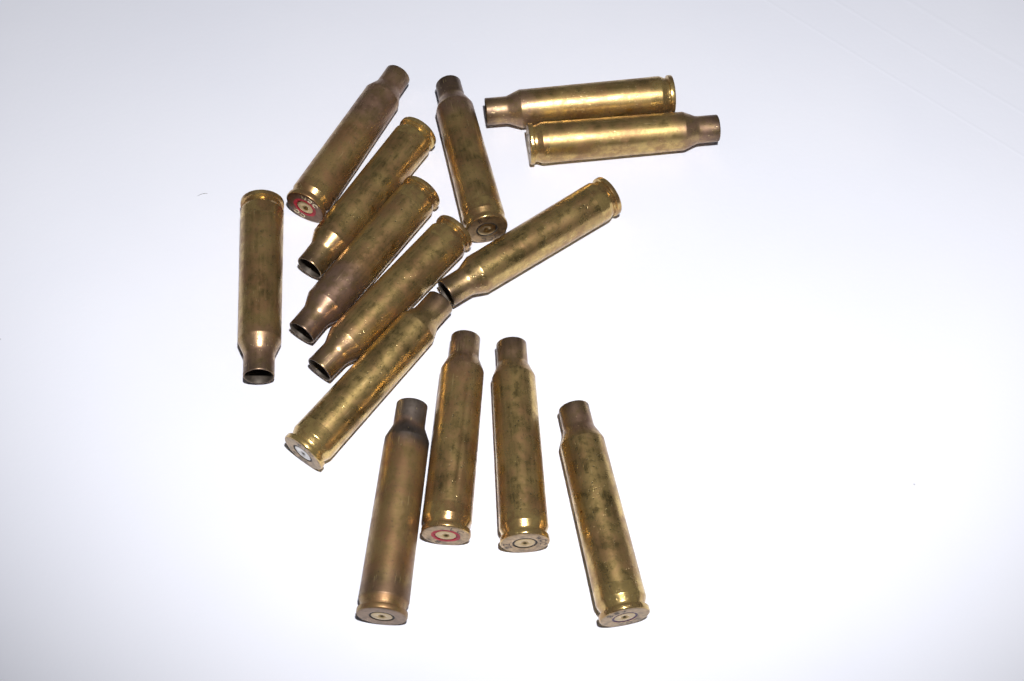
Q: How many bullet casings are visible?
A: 14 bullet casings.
